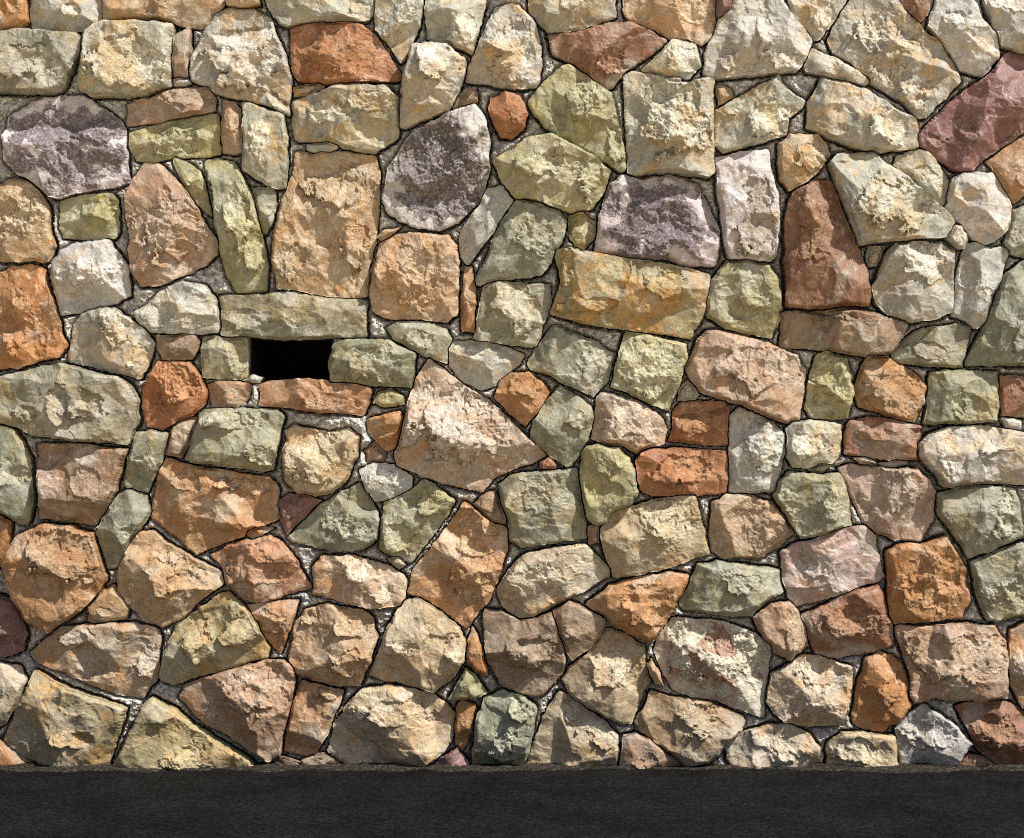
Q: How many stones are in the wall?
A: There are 193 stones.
